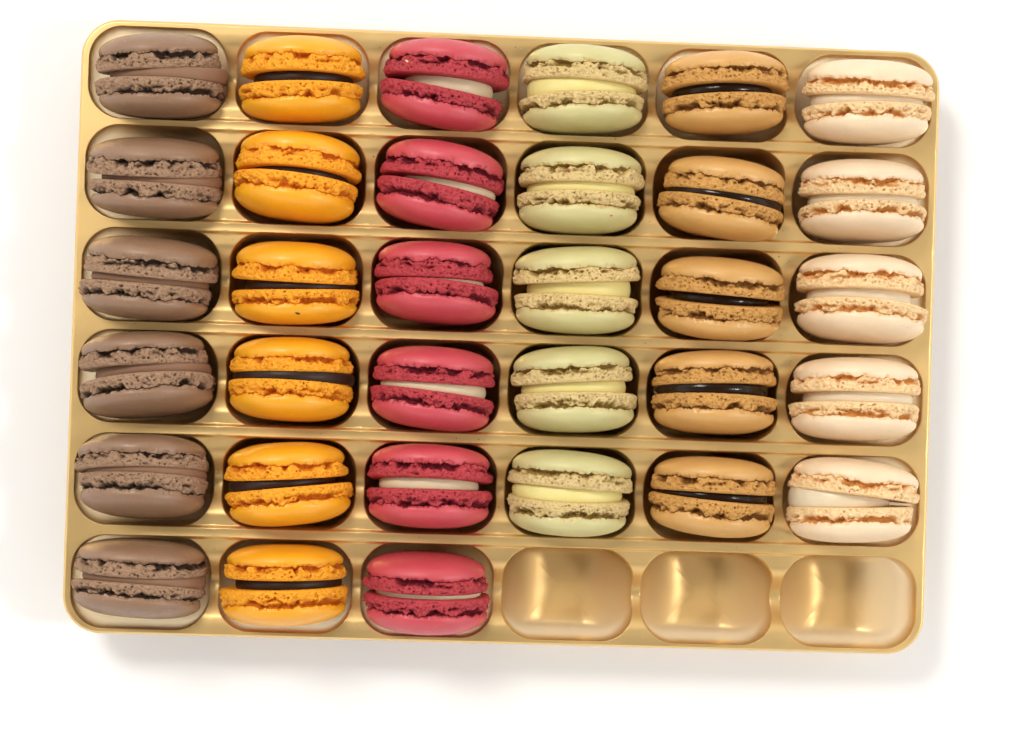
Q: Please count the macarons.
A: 33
